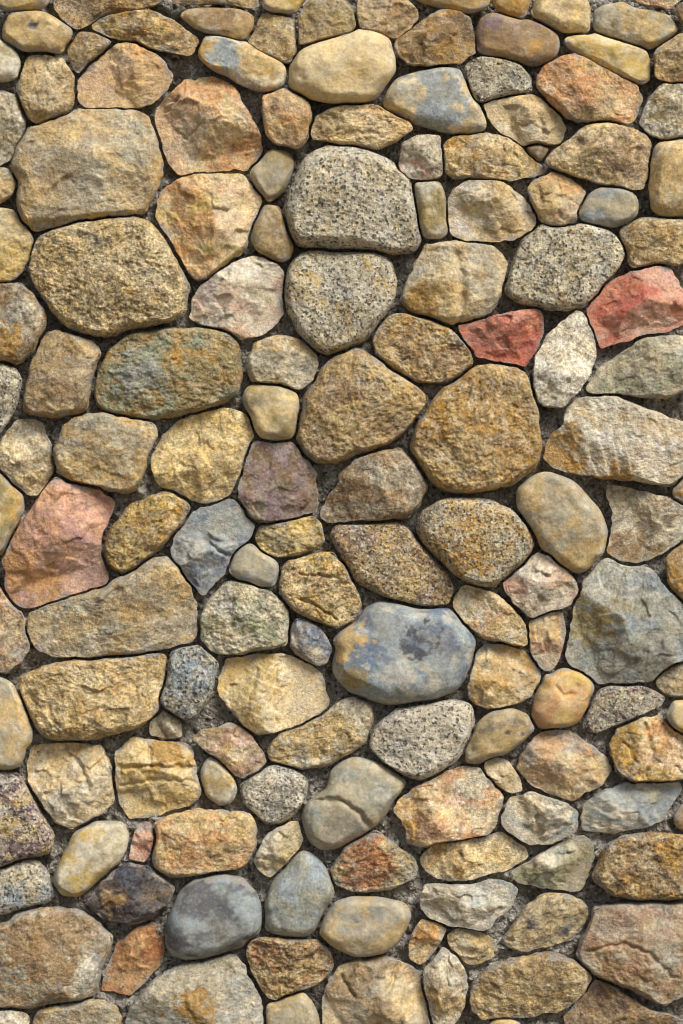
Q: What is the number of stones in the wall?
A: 155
